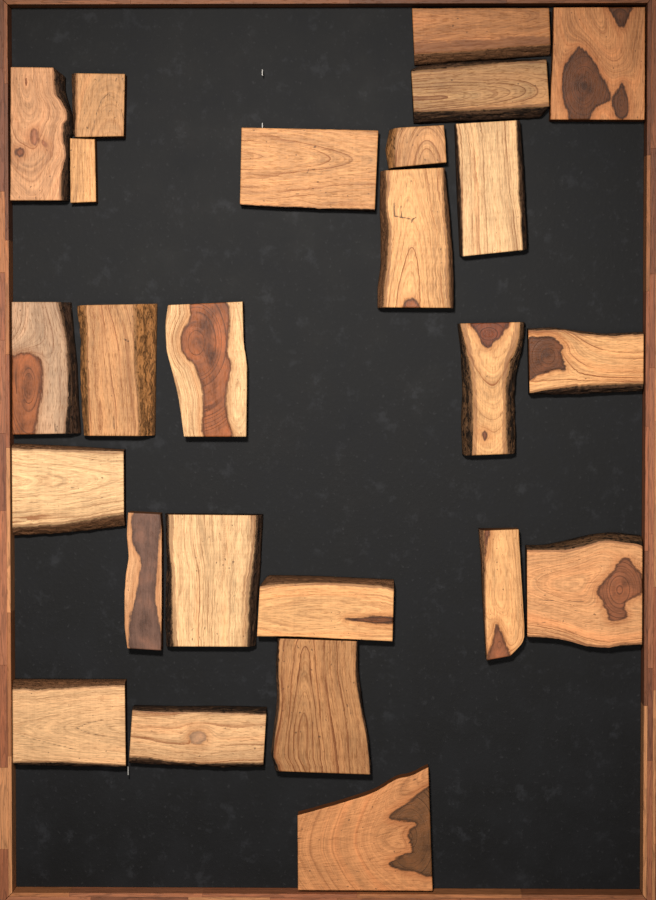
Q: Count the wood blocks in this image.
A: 25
